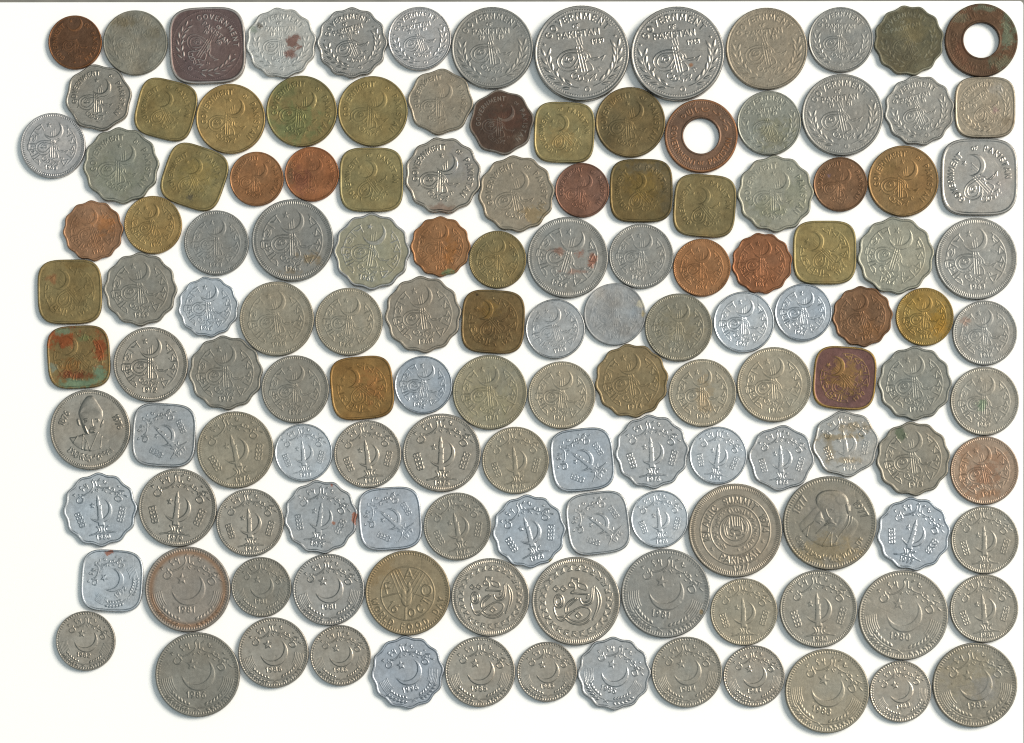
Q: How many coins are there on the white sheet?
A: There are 137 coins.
